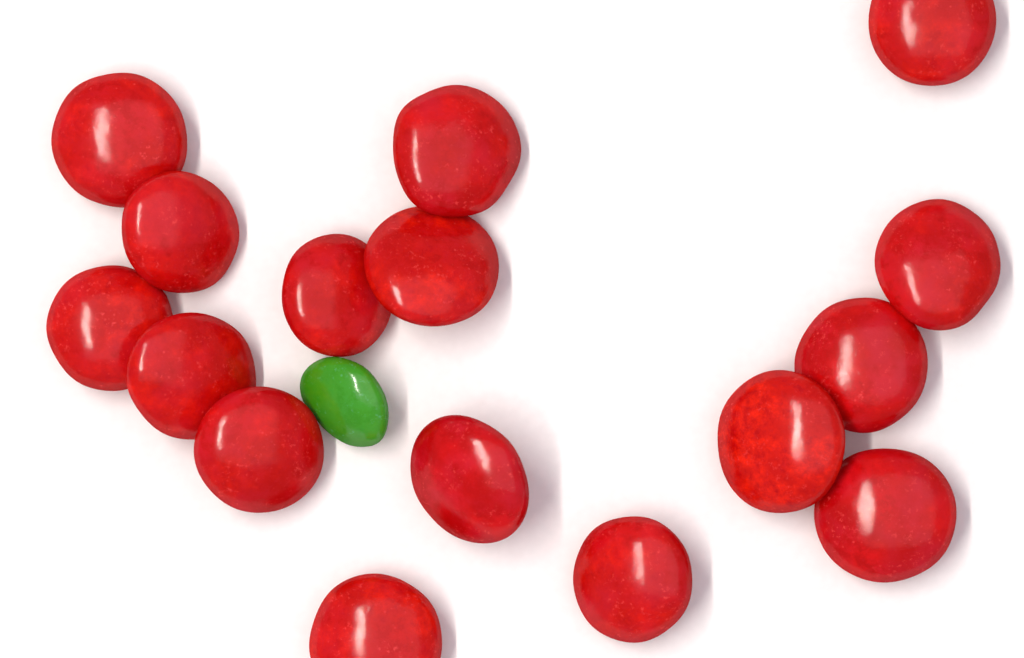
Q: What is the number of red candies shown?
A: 16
